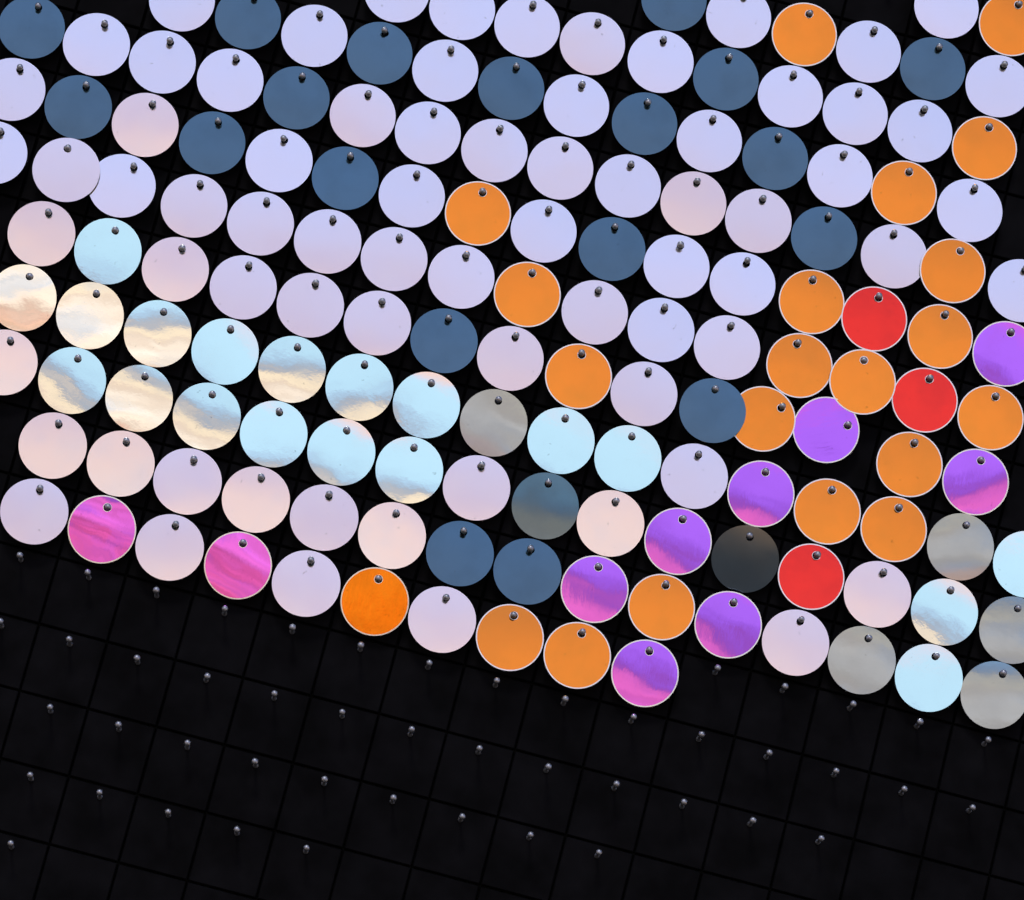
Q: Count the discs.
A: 151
